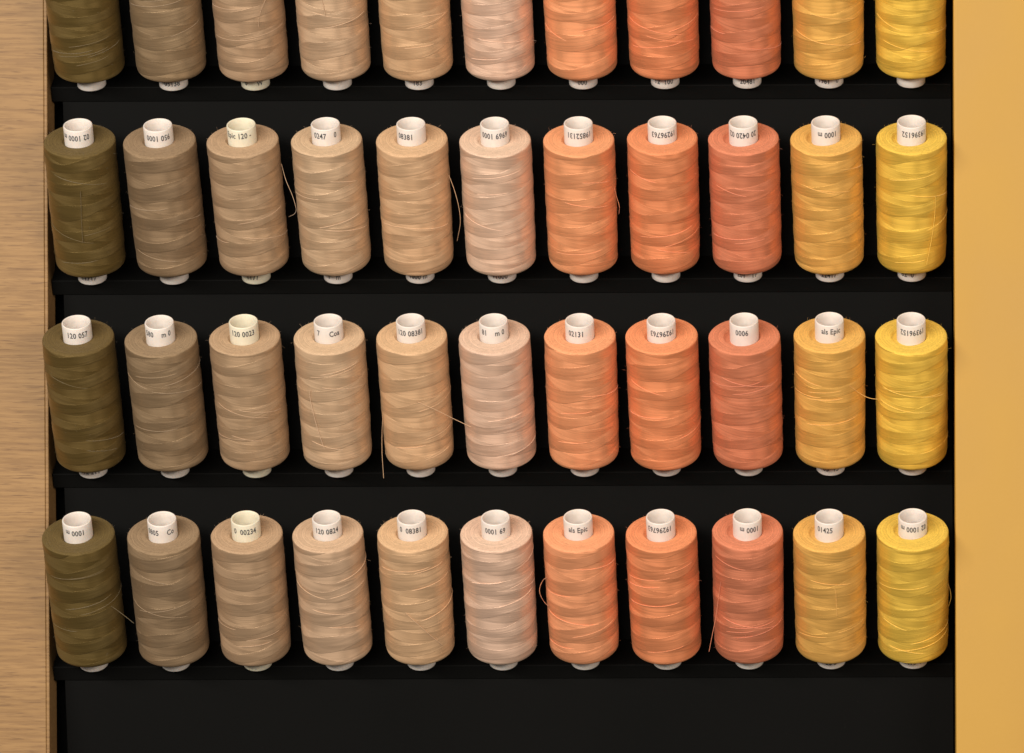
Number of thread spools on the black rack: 44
